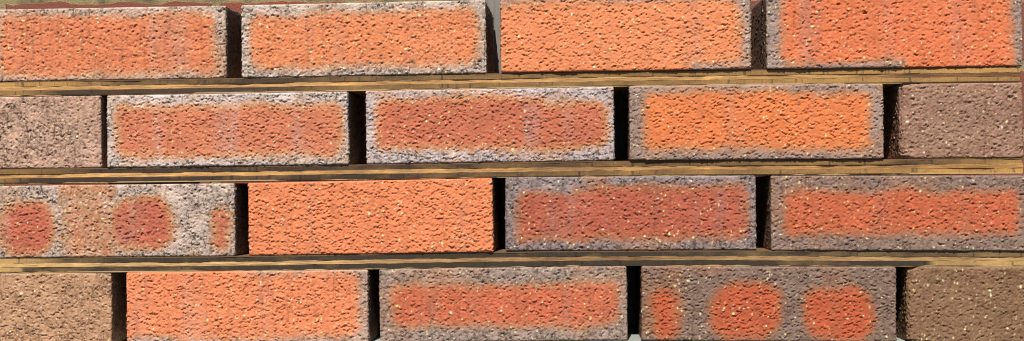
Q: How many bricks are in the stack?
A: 18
